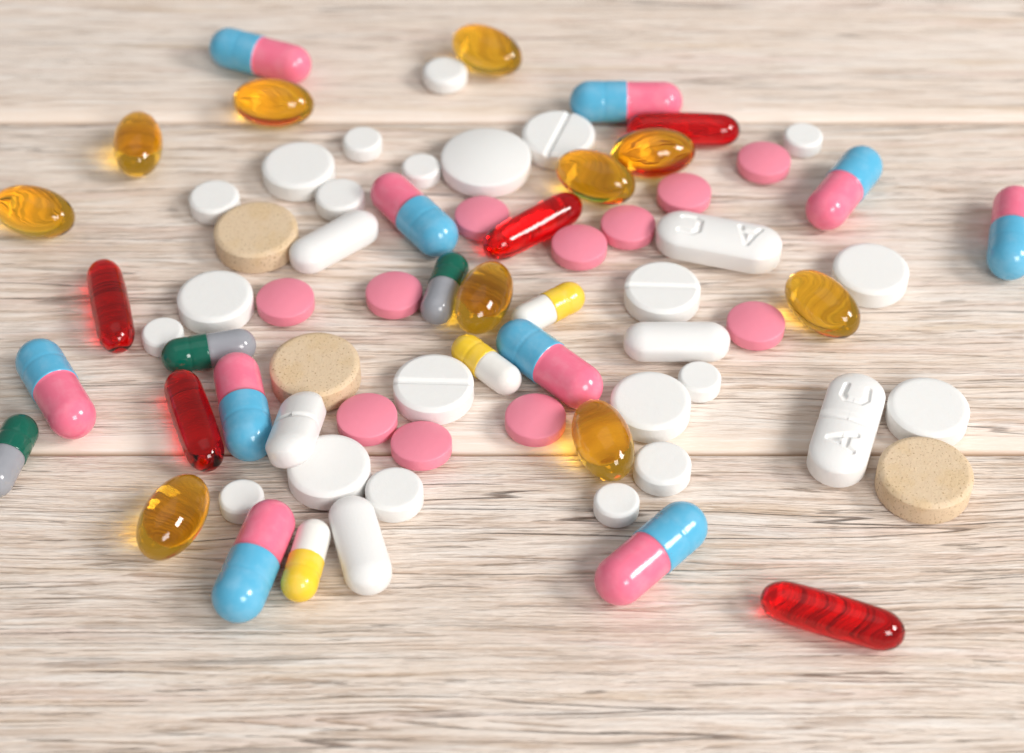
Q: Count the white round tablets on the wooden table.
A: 22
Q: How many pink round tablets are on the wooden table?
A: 11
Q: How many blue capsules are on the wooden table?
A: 10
